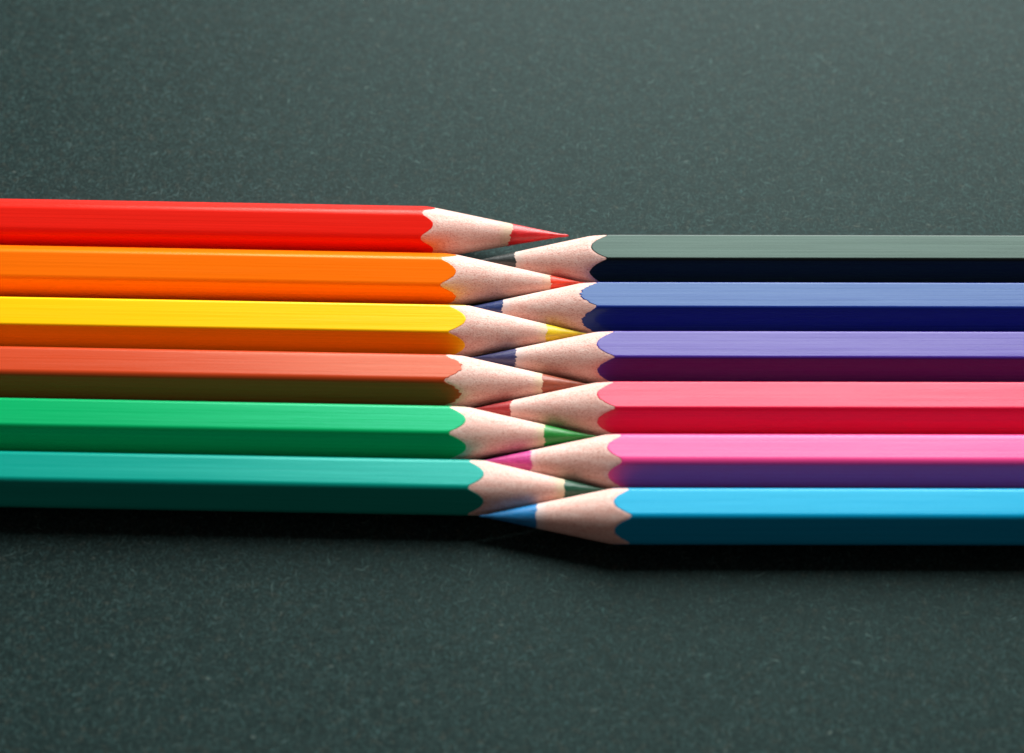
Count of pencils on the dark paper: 12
